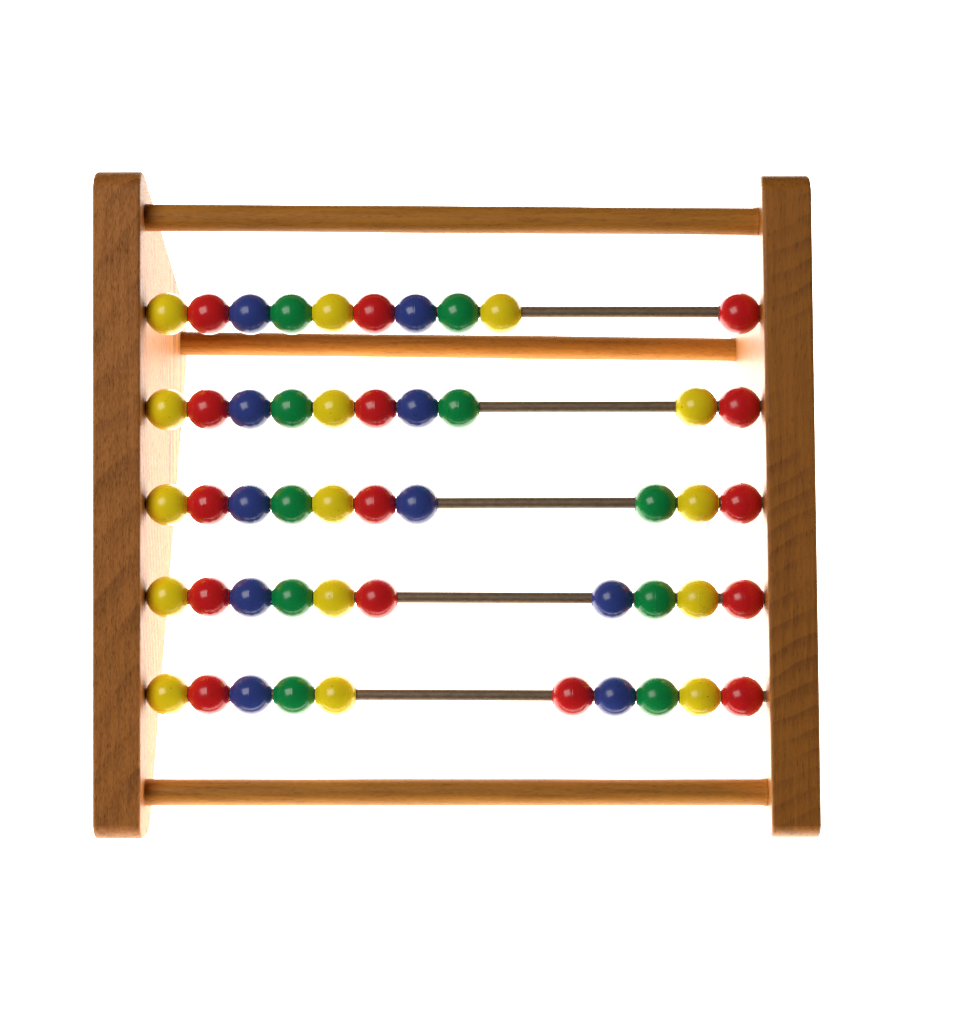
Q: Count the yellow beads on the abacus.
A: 15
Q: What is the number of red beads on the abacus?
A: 15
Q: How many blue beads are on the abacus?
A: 10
